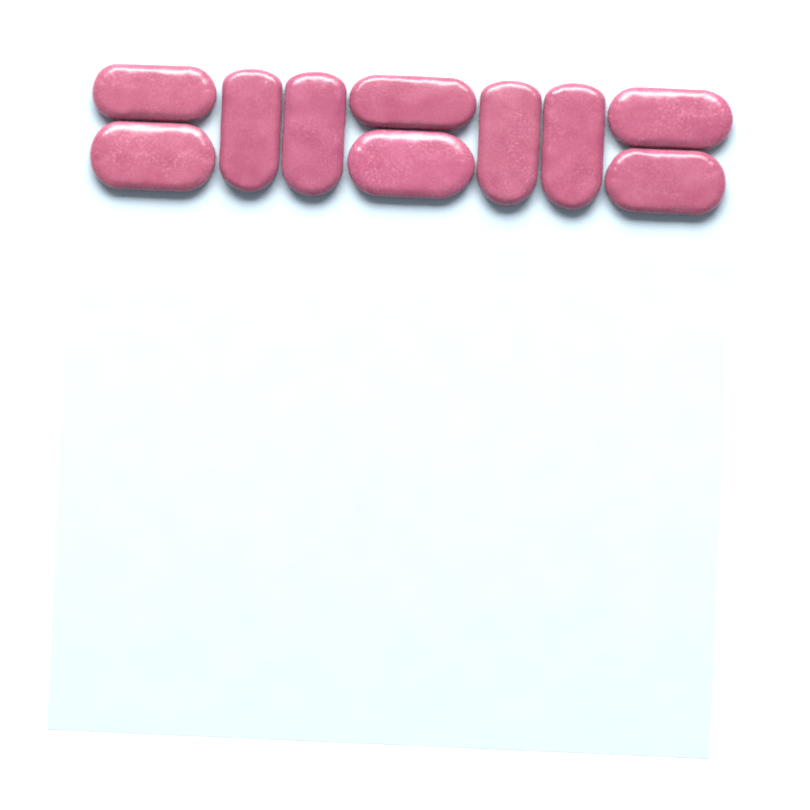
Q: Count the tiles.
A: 10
